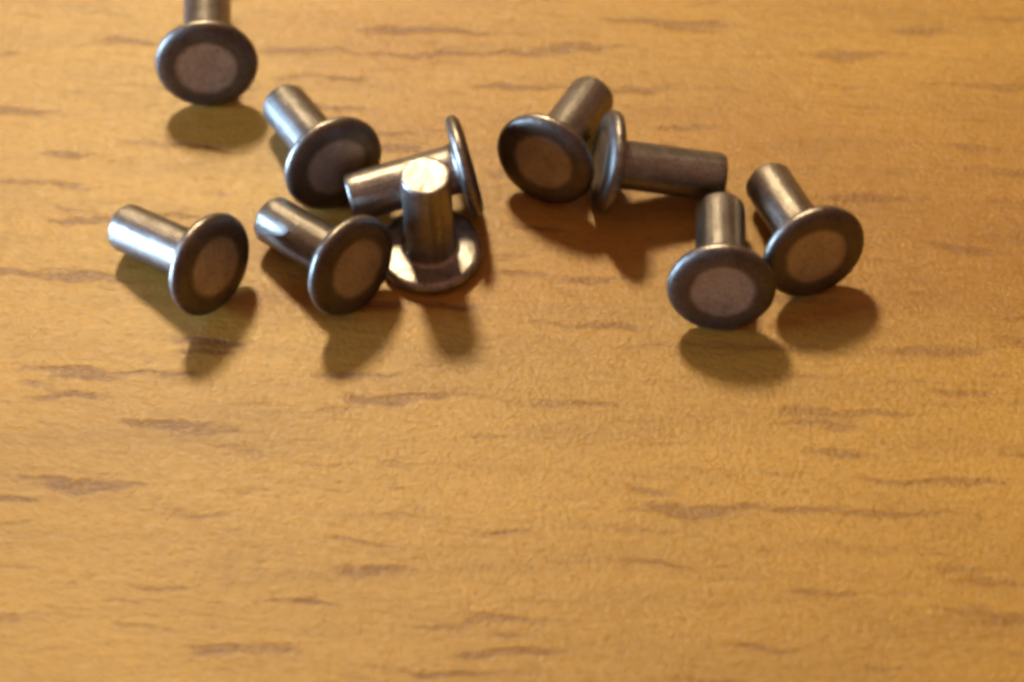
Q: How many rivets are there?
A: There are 10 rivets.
